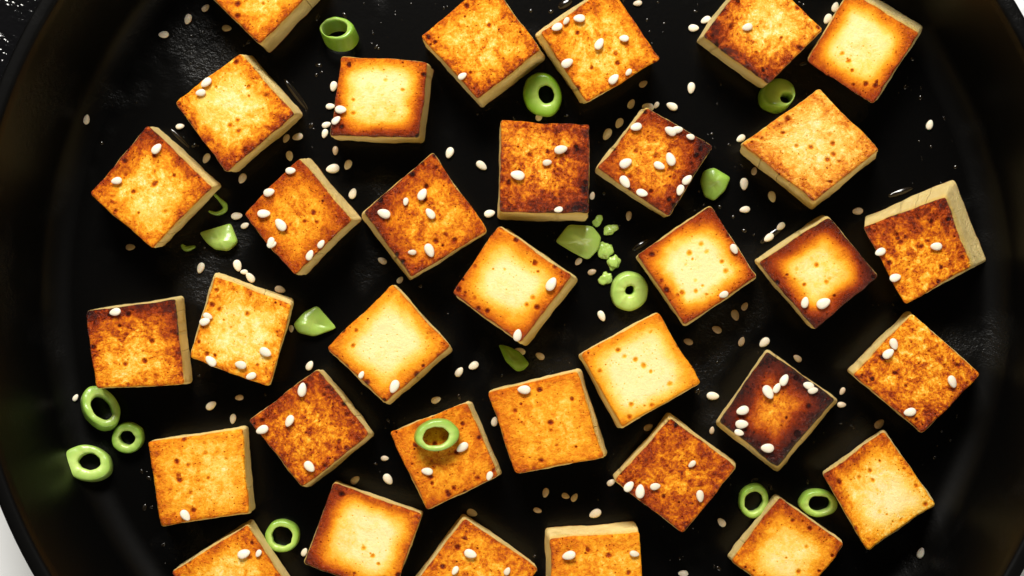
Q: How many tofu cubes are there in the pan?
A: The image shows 34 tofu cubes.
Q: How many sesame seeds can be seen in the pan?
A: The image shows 196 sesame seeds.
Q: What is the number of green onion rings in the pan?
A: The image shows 11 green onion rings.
